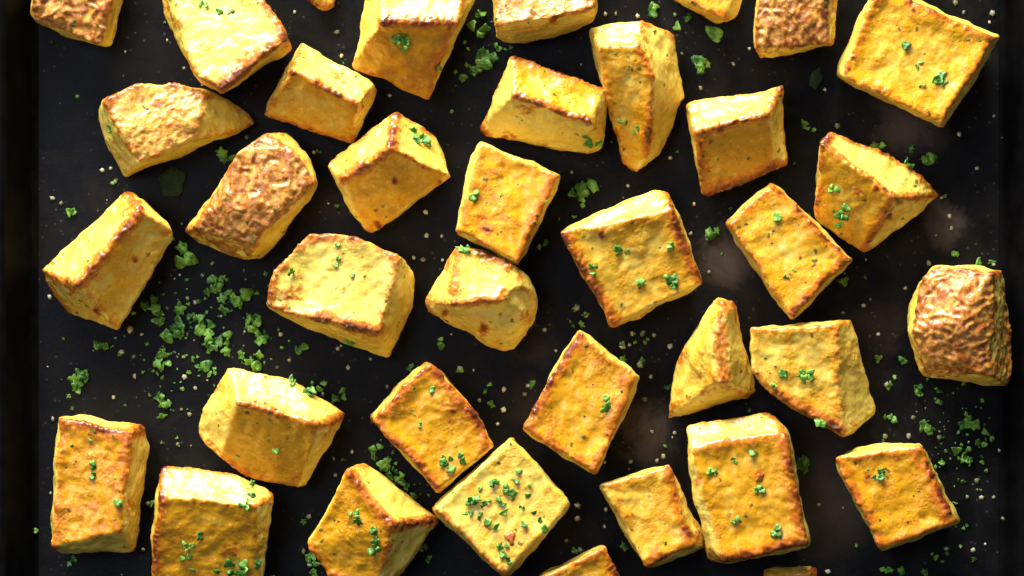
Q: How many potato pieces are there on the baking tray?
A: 37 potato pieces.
